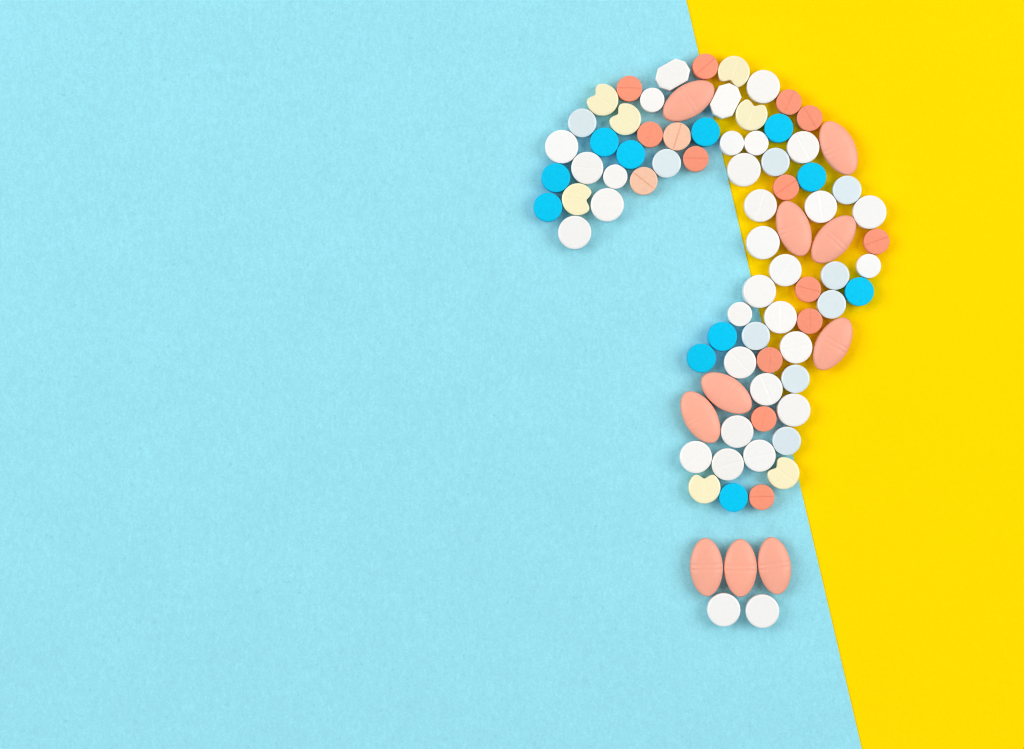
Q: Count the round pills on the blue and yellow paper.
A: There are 65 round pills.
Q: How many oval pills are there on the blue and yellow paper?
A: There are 10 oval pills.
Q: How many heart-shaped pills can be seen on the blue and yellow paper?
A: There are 7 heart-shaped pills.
